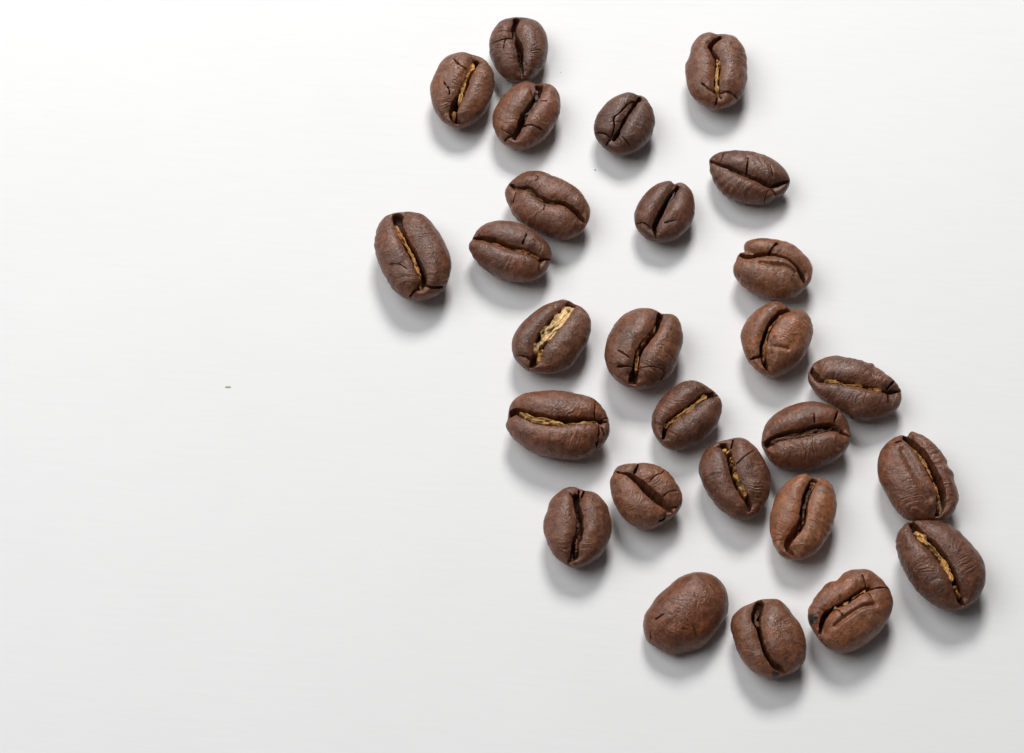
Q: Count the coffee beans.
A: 27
